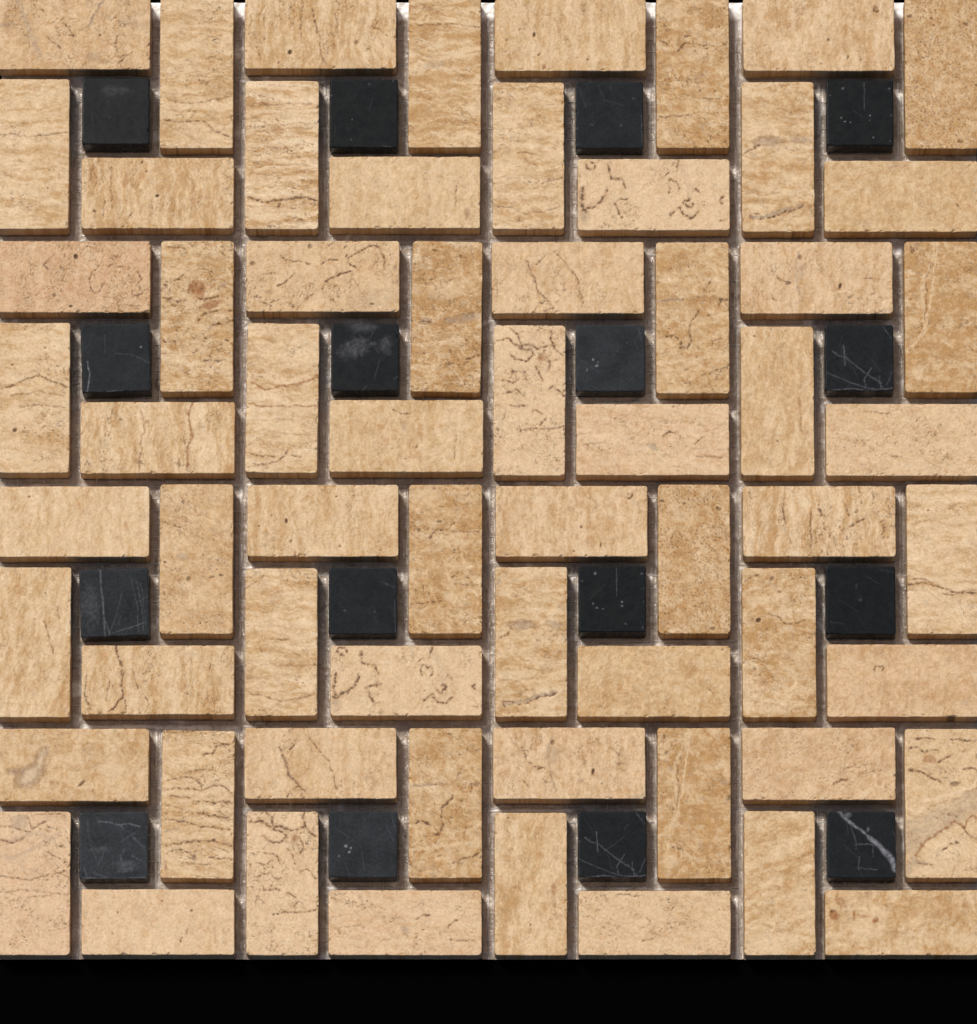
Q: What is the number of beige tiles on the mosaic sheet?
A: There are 64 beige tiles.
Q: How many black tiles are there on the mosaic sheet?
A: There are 16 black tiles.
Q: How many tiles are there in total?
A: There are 80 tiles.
